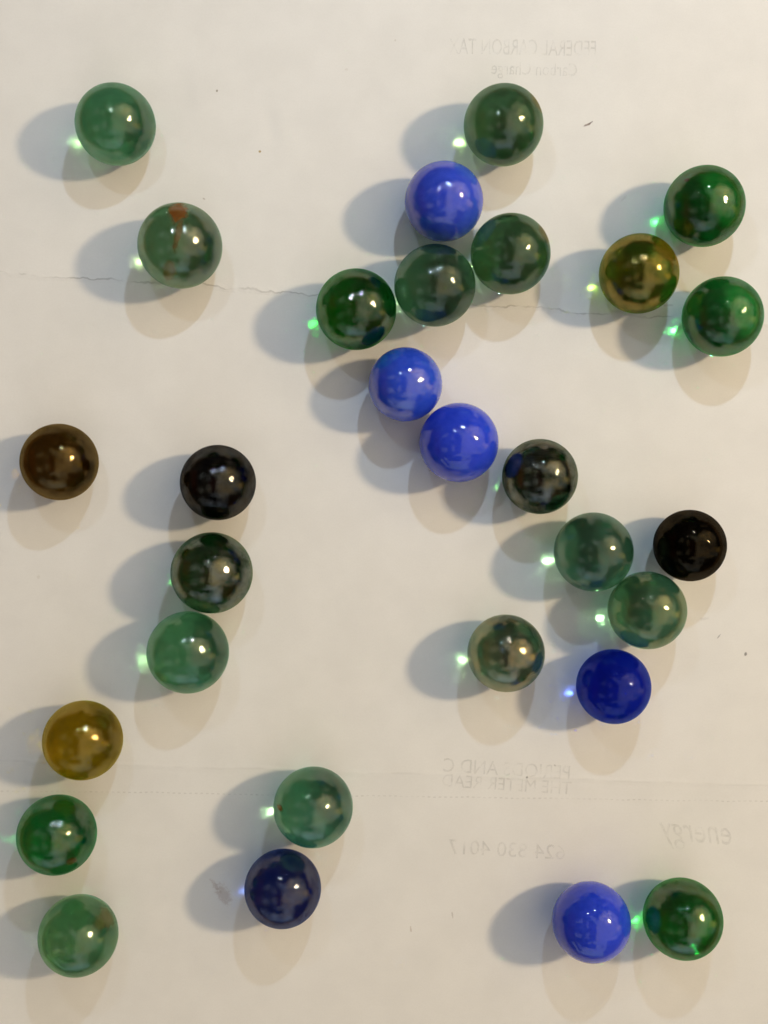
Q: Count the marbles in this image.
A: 29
